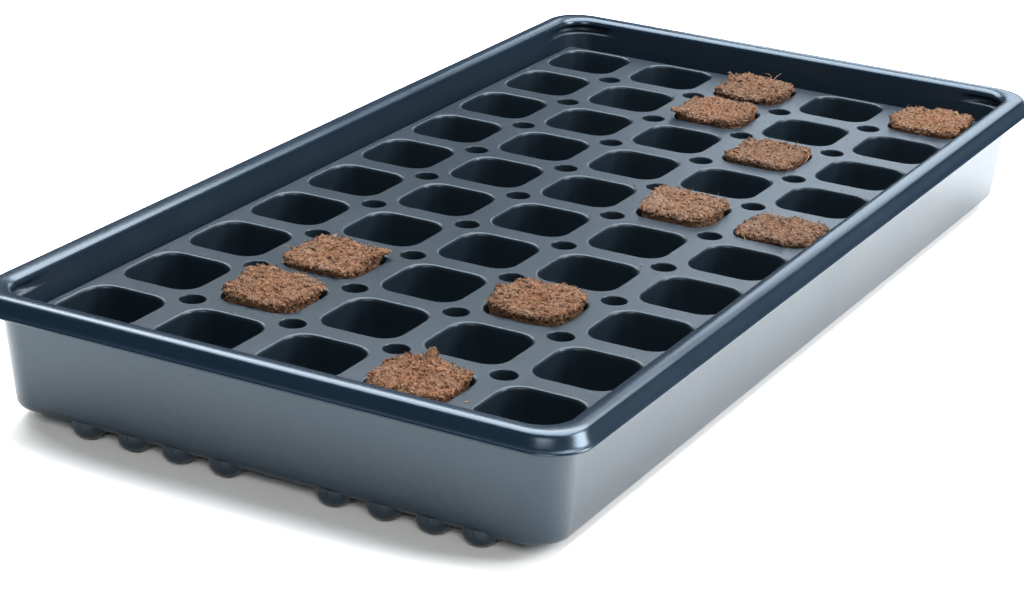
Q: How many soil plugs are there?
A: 10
